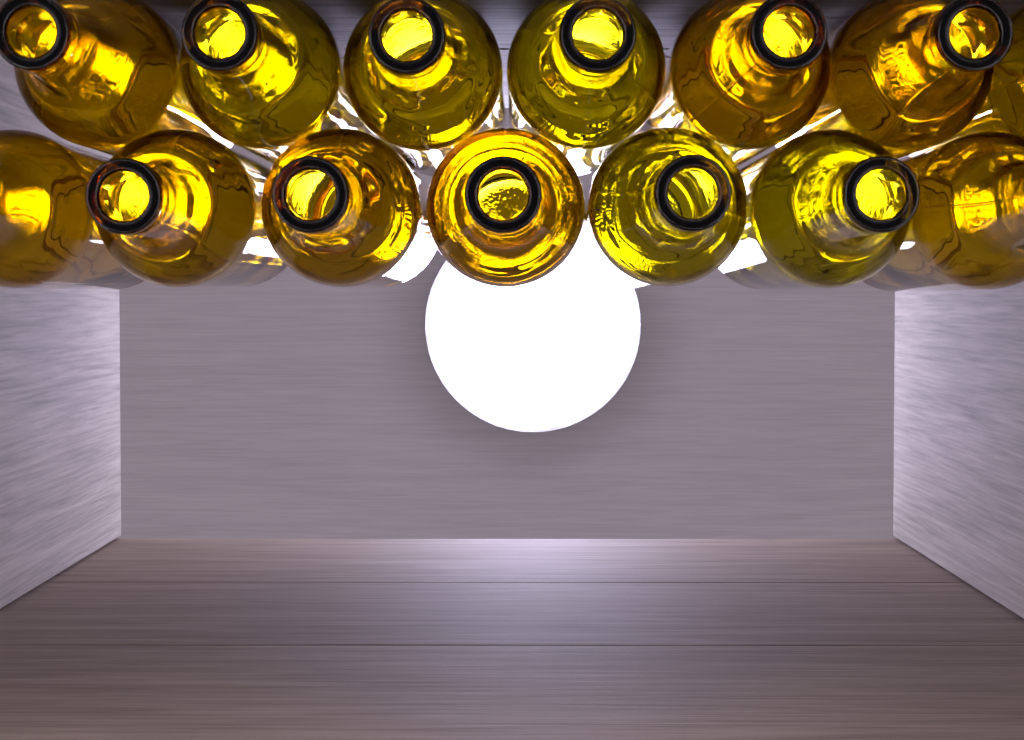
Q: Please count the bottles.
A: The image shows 14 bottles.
